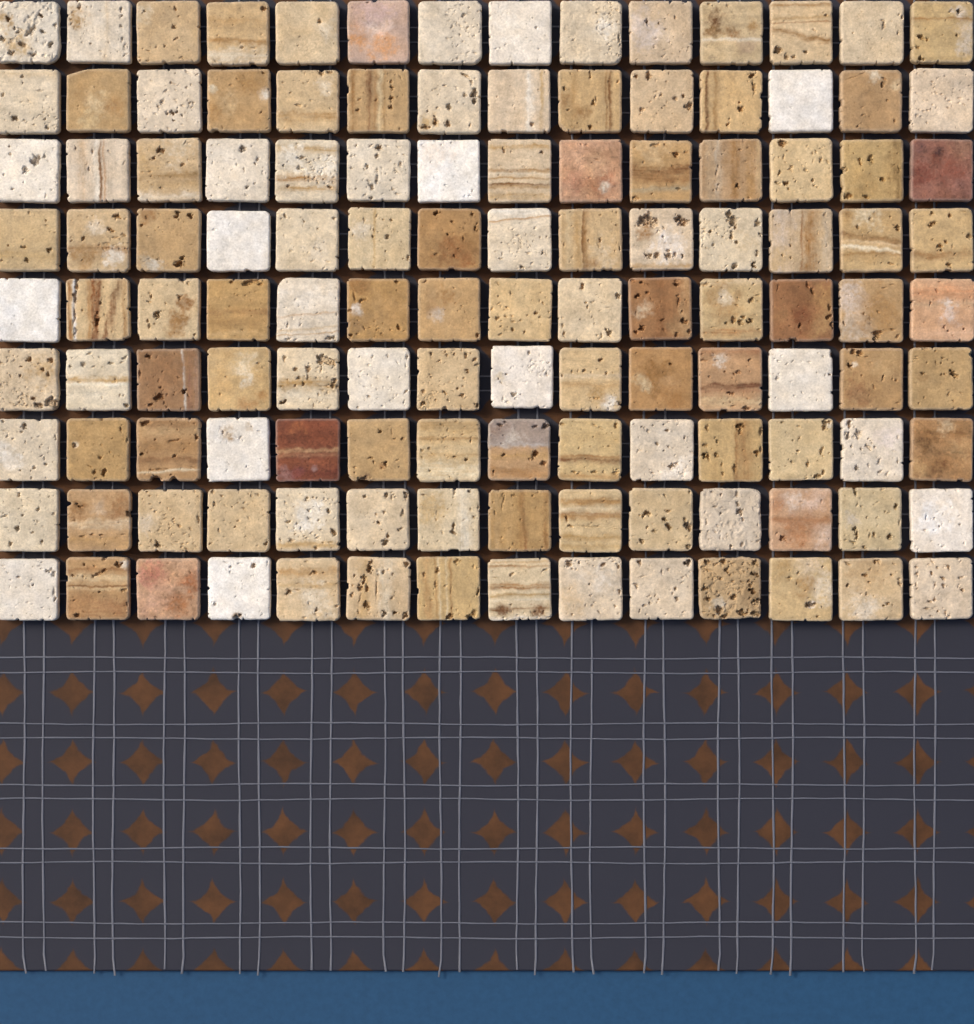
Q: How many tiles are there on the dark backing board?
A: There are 126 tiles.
